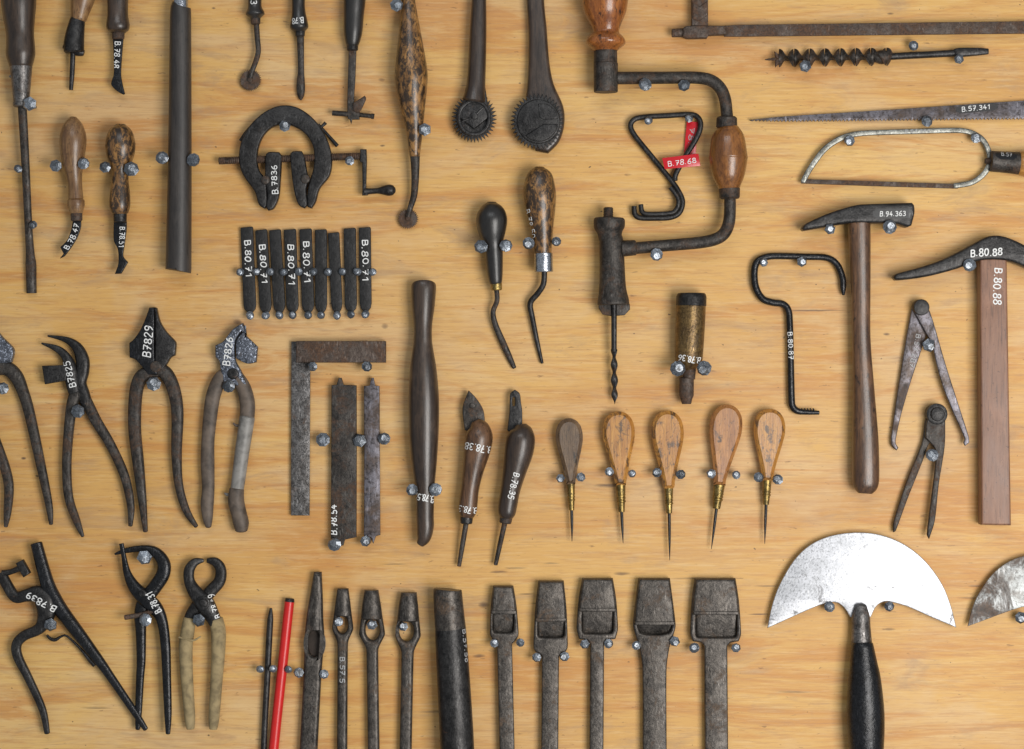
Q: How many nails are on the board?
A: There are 104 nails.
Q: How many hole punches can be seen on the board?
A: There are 9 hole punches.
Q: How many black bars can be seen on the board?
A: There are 9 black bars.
